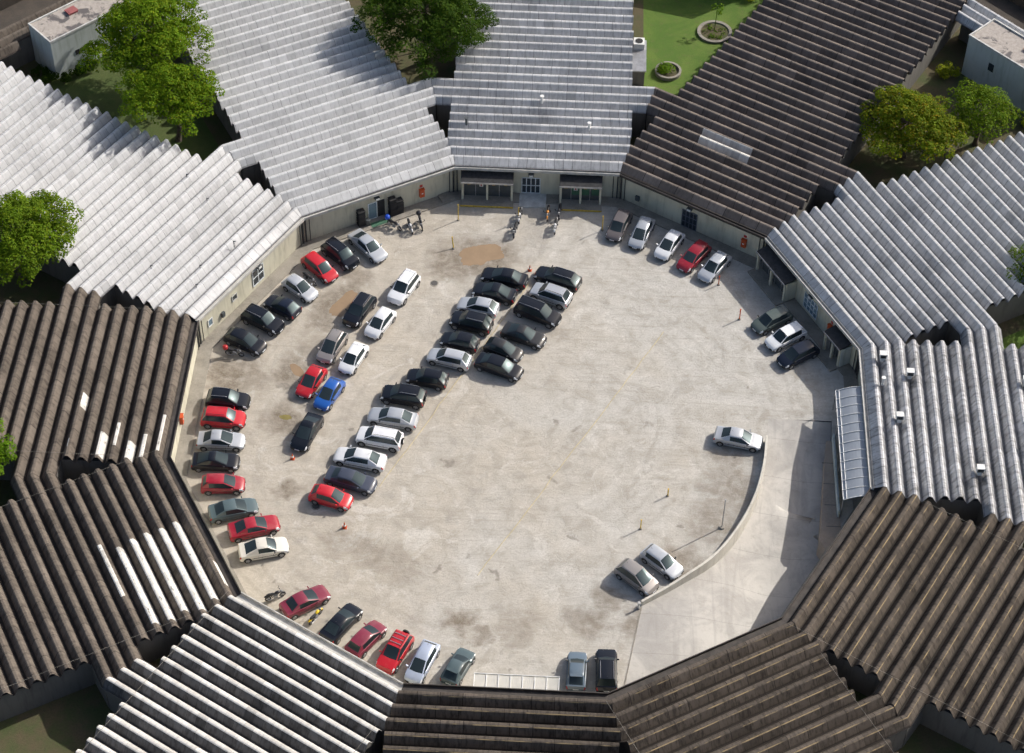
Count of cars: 61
